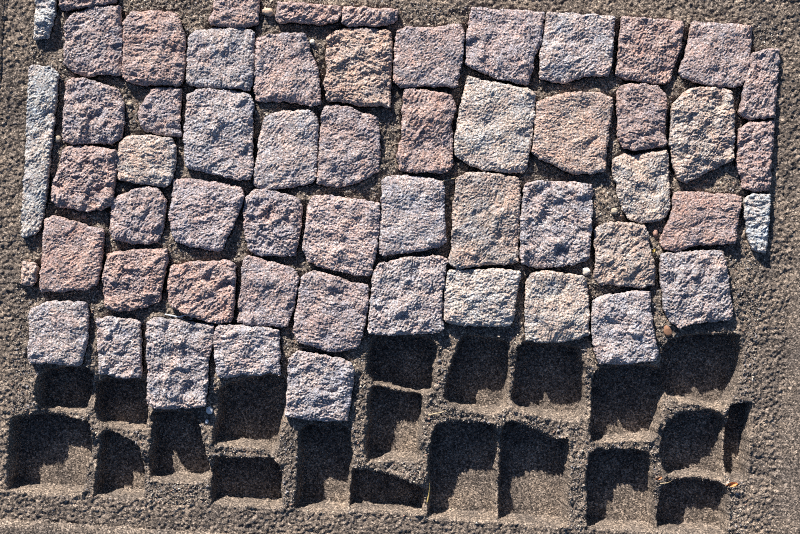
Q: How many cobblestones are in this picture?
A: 57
